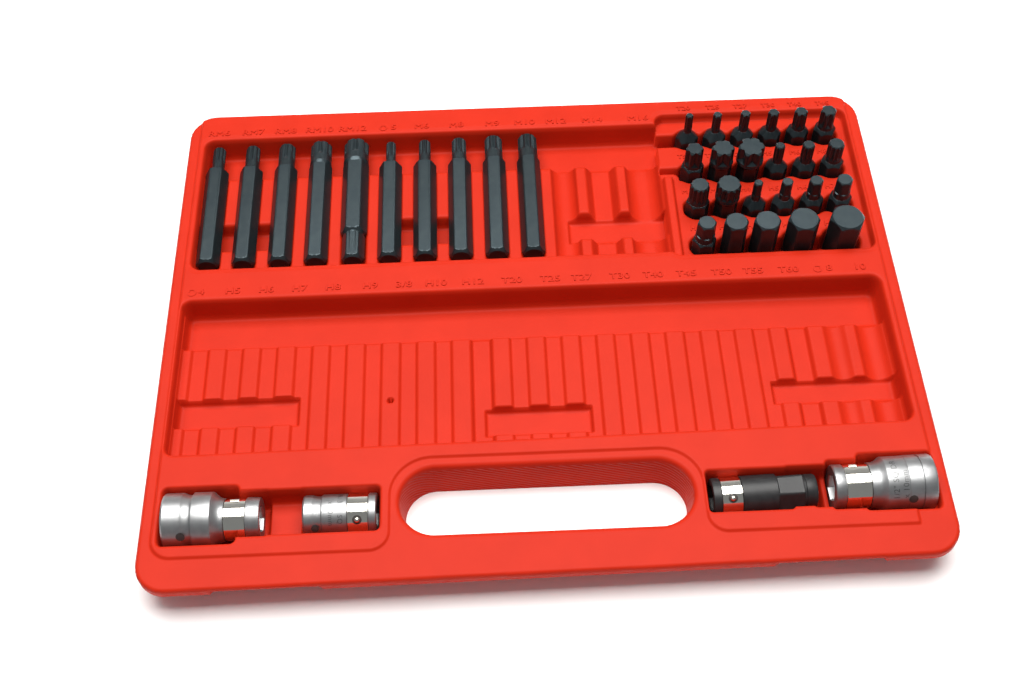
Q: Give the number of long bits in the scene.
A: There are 10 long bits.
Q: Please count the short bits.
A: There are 23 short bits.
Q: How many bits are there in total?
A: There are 33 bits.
